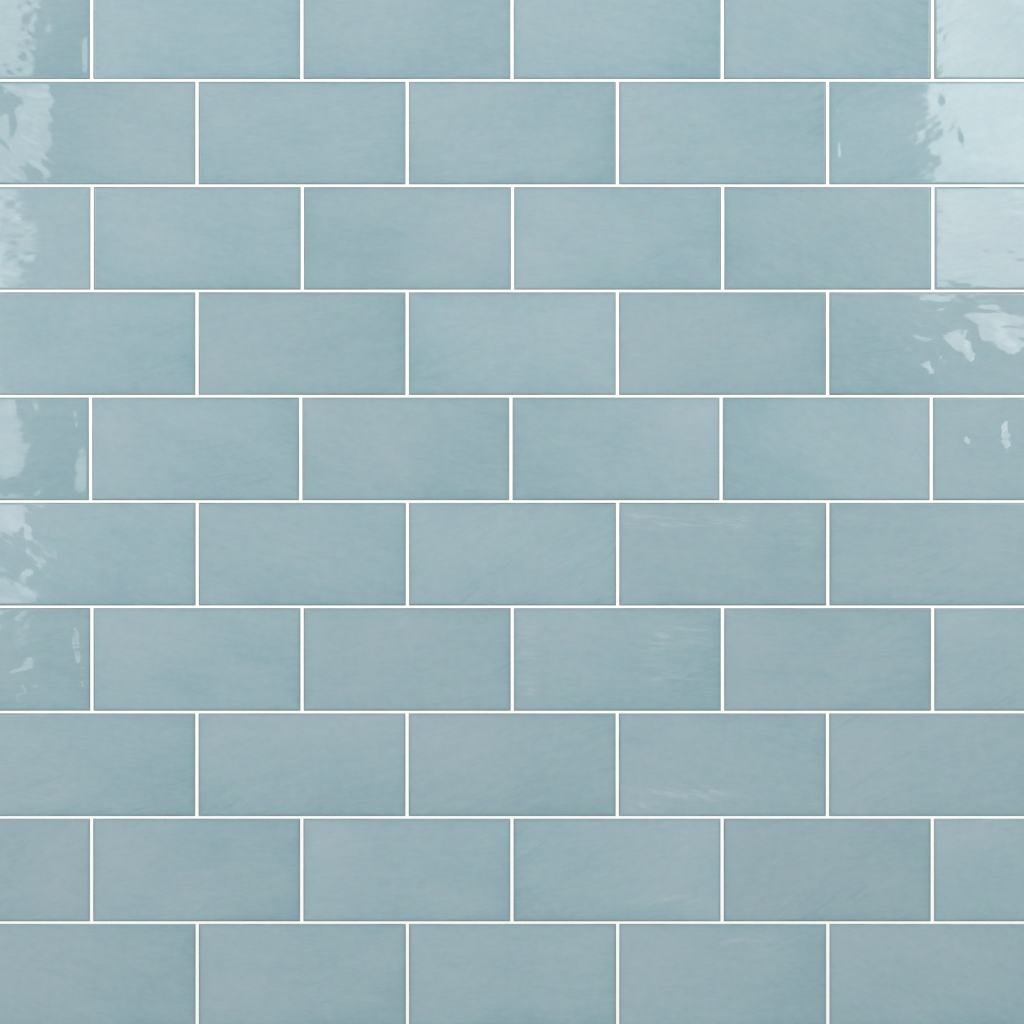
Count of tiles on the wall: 55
